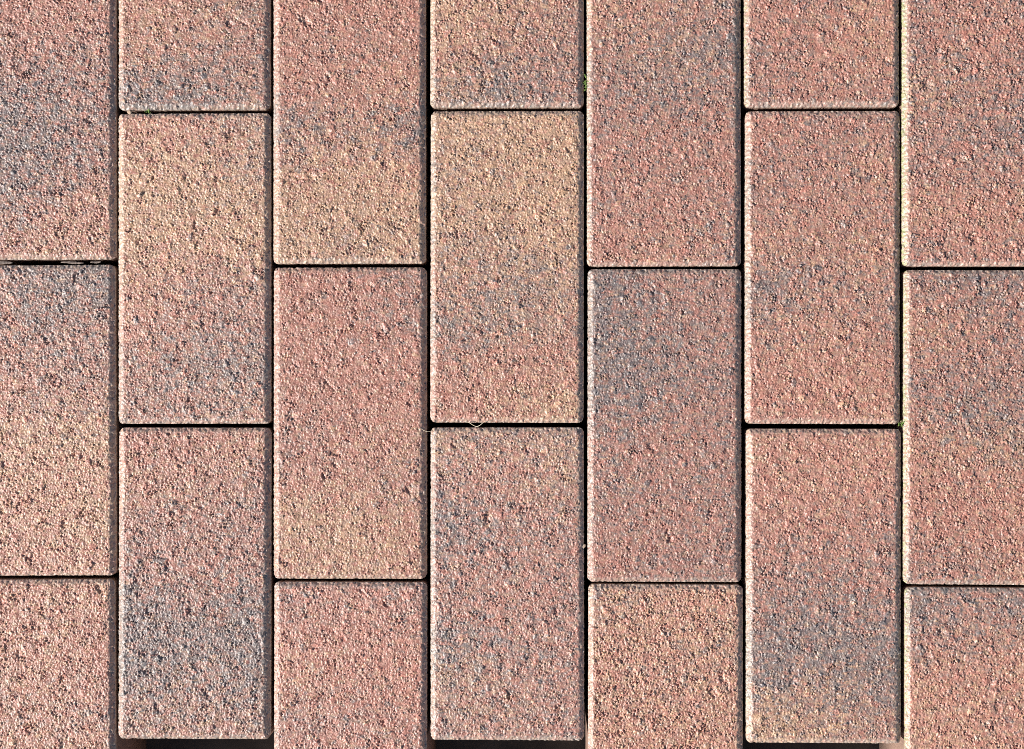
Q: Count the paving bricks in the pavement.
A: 21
